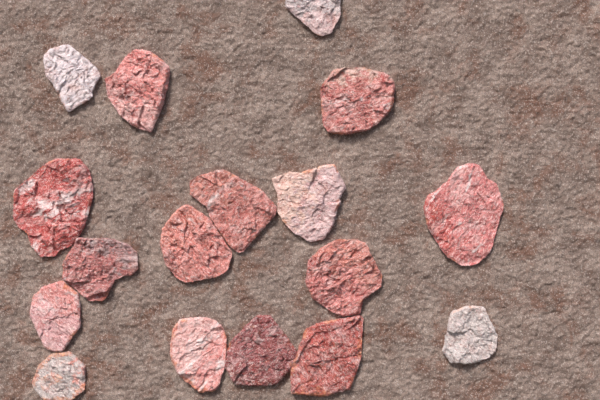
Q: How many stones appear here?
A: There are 17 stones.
